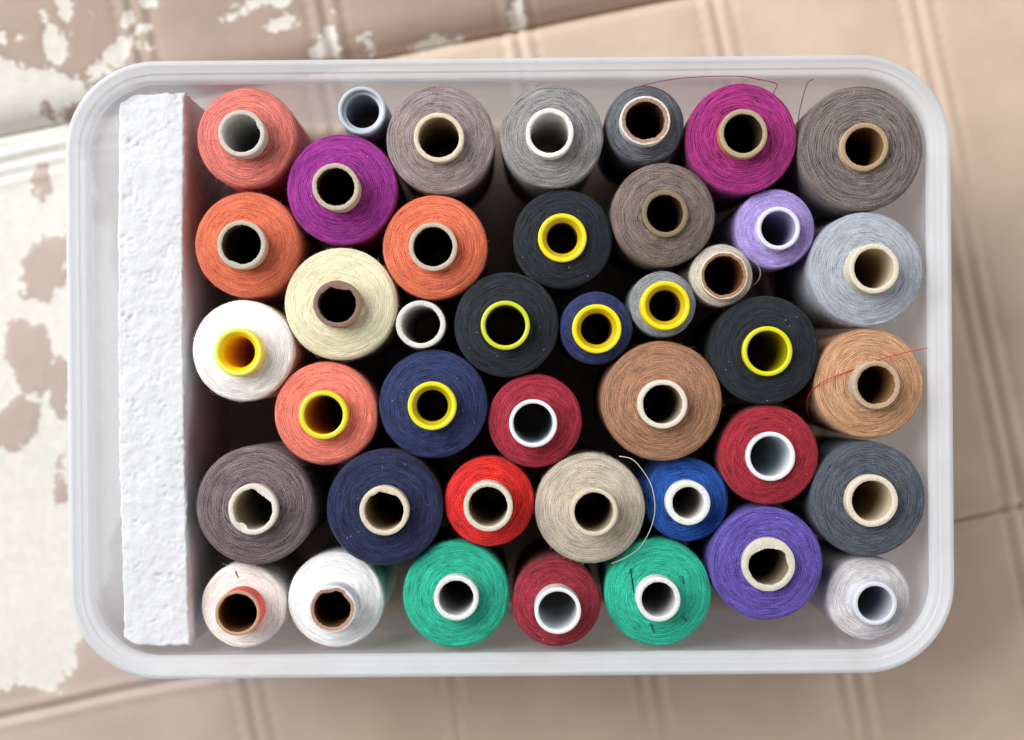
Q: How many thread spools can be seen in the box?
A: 41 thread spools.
